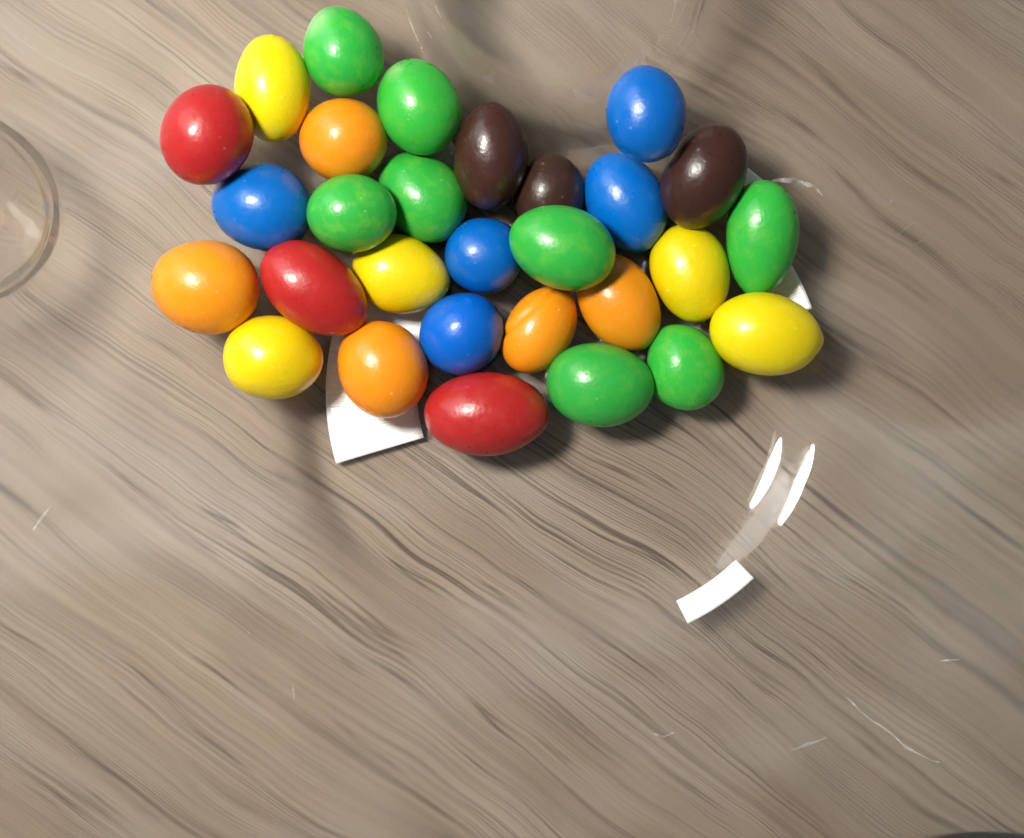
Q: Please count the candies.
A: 29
